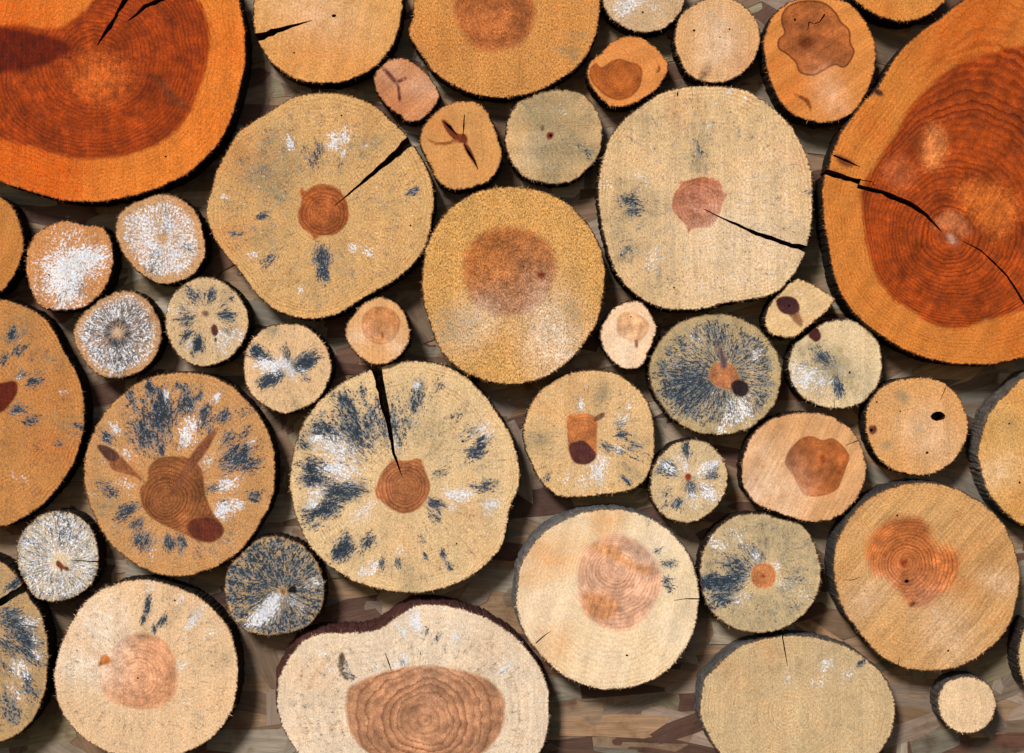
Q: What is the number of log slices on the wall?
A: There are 45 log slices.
